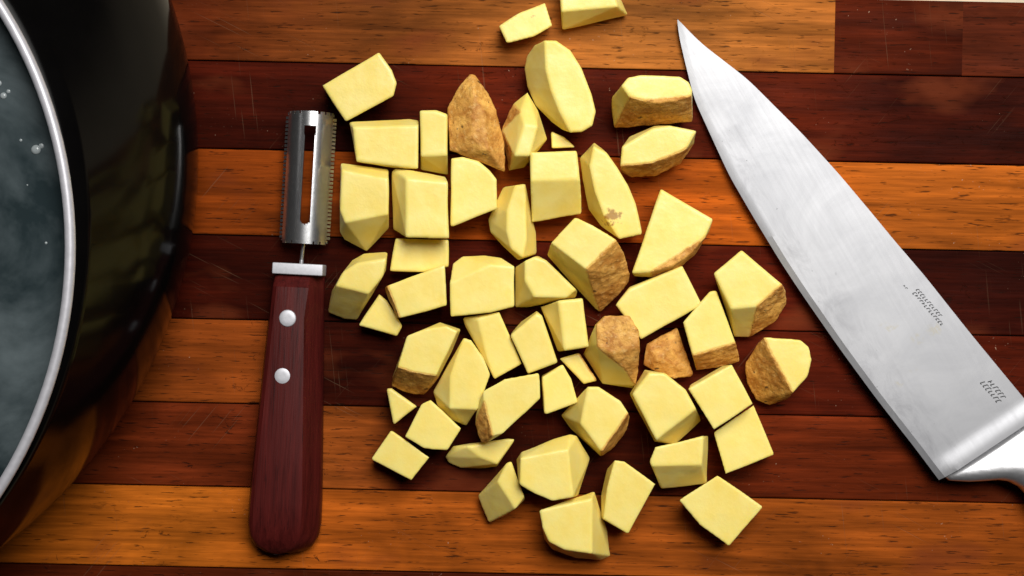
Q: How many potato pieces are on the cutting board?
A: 53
